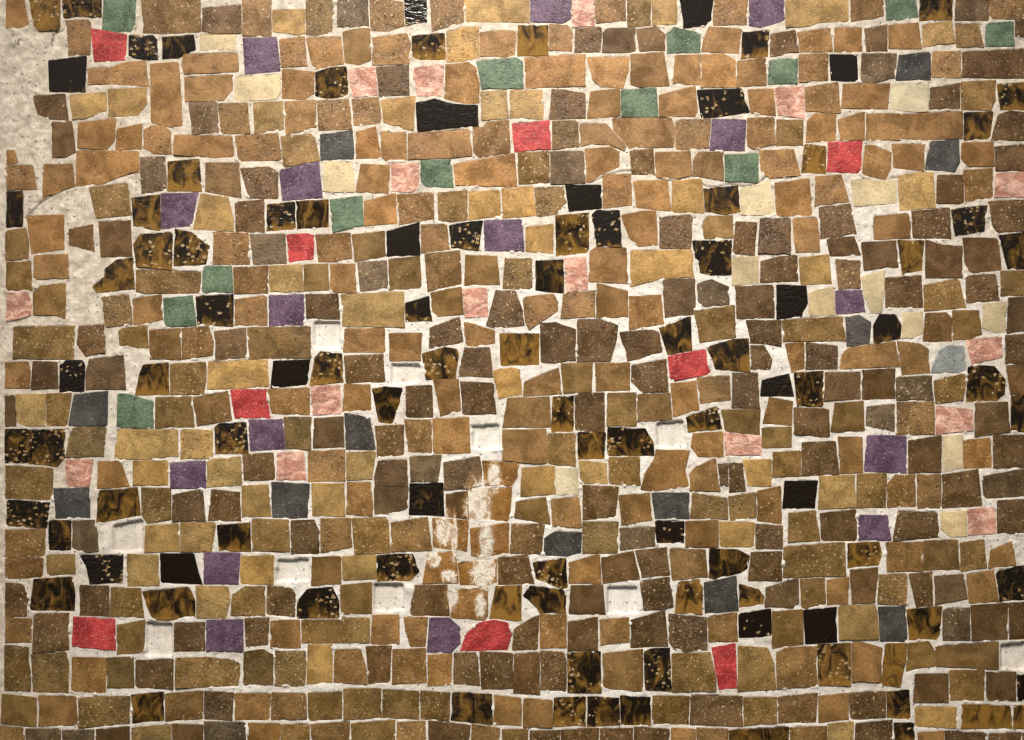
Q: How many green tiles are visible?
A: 13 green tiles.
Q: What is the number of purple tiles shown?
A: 16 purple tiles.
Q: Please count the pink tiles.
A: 16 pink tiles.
